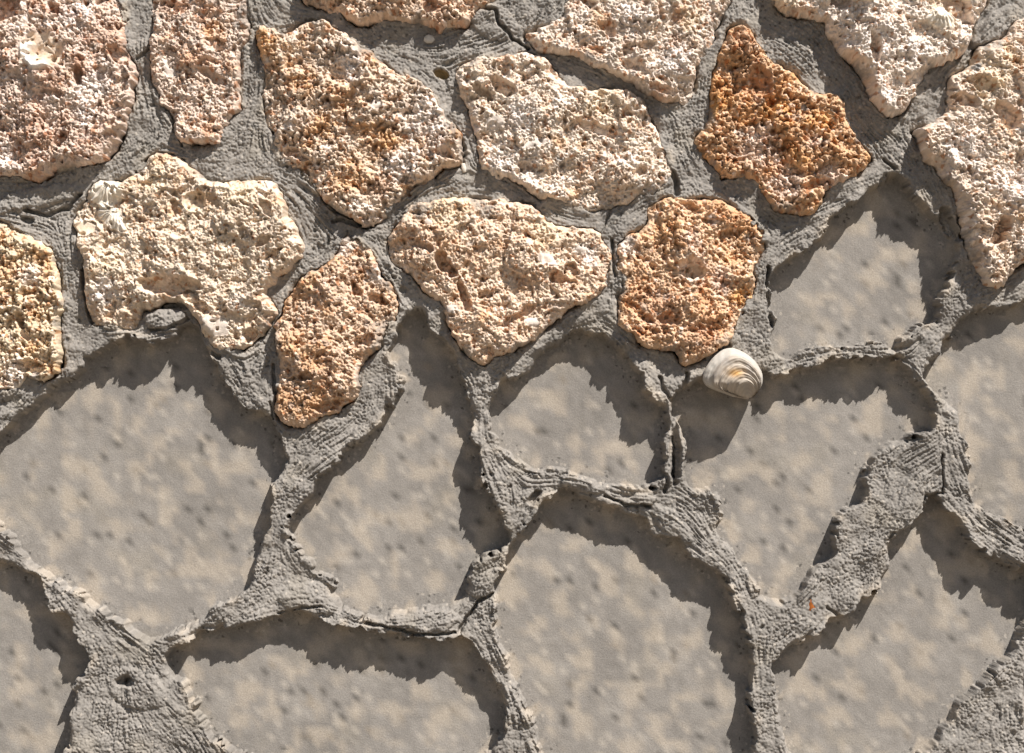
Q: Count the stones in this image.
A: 14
